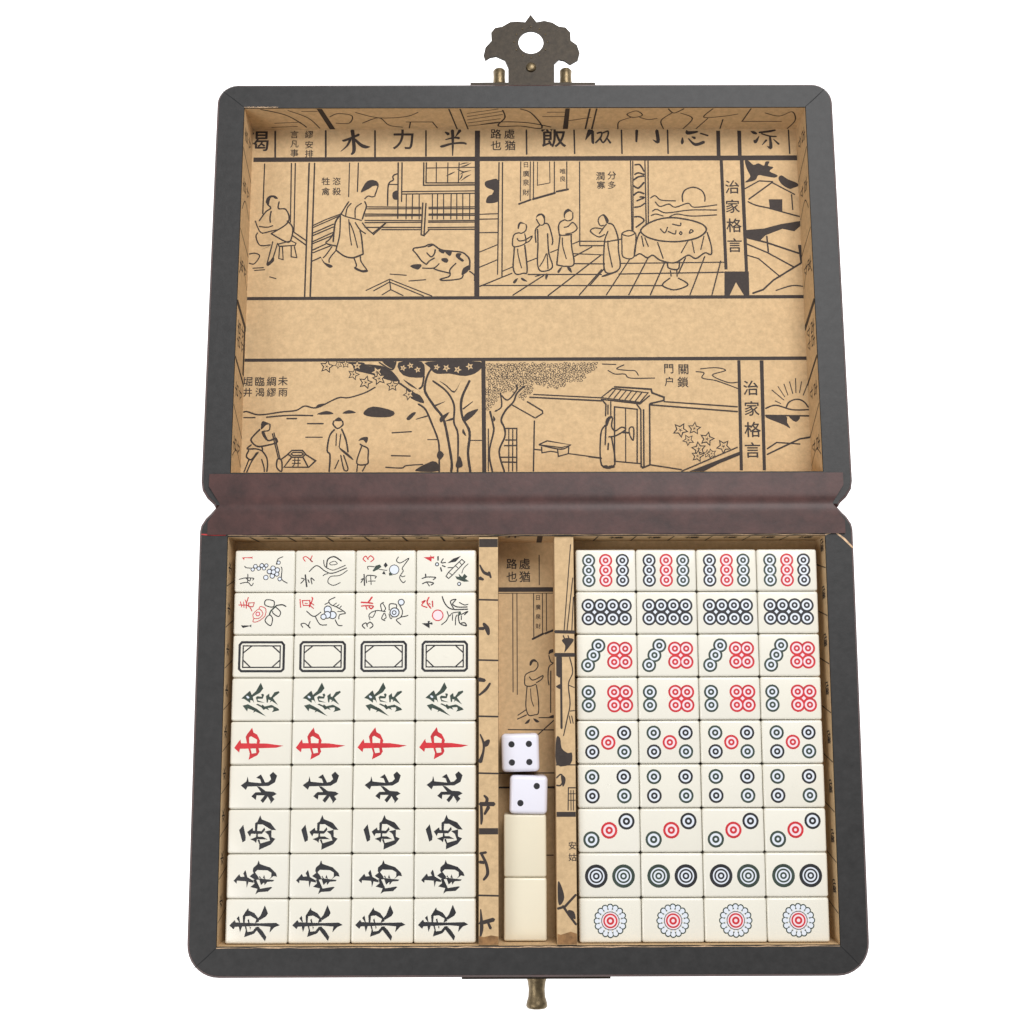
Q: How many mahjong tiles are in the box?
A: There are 74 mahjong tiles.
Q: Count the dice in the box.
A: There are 2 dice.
